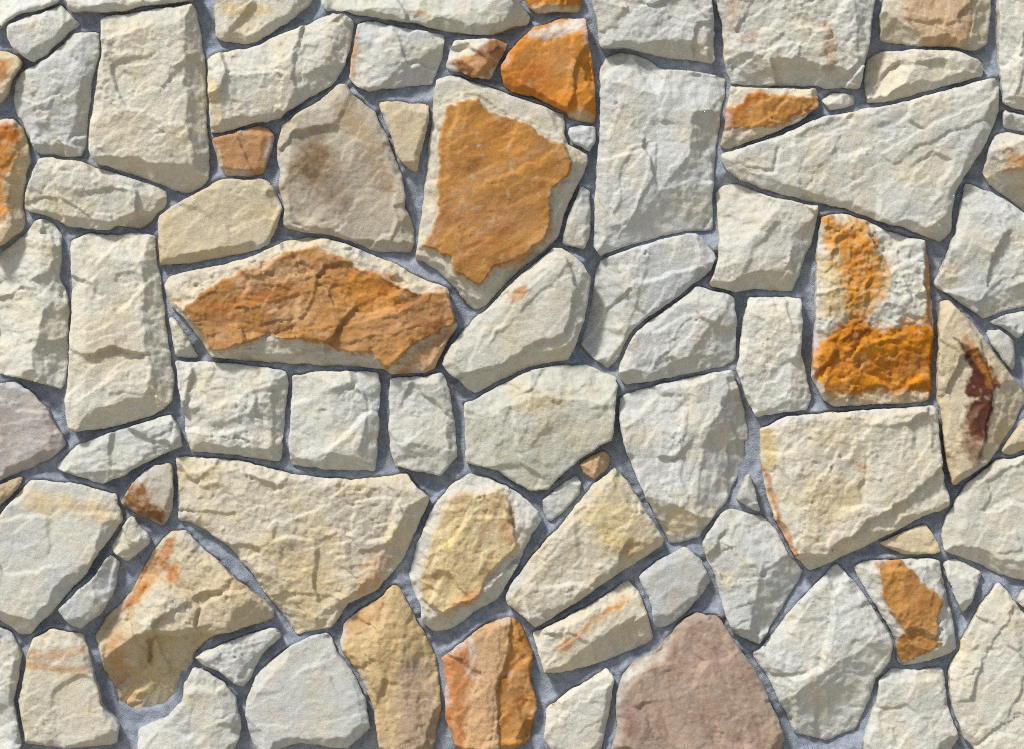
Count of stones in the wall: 88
